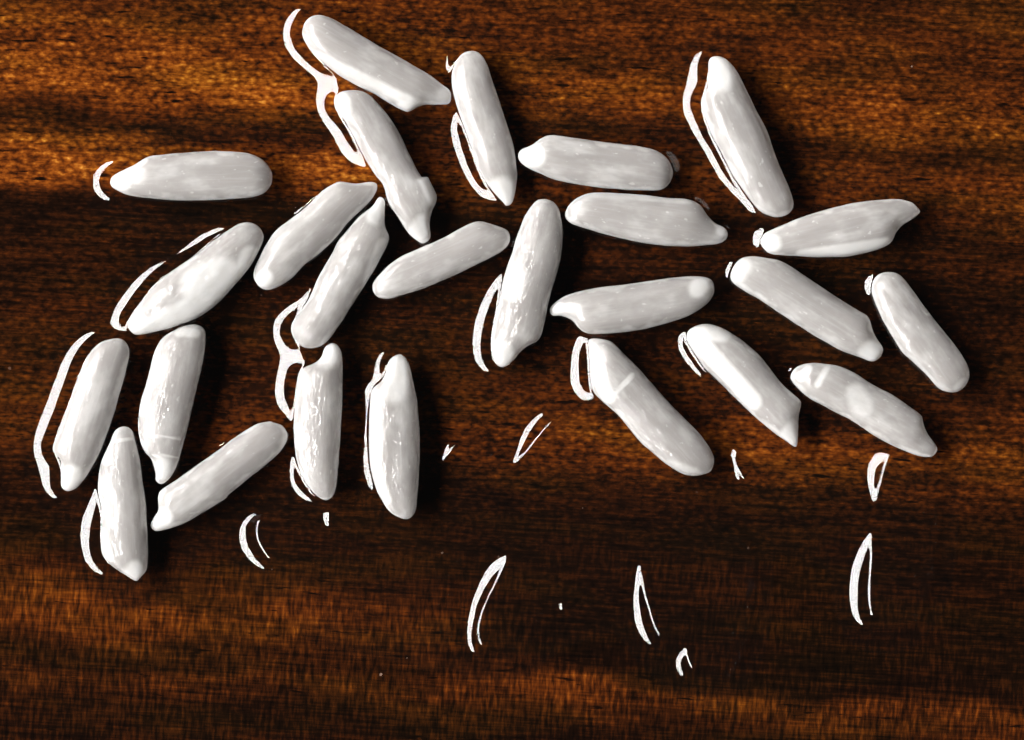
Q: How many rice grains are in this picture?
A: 25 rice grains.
